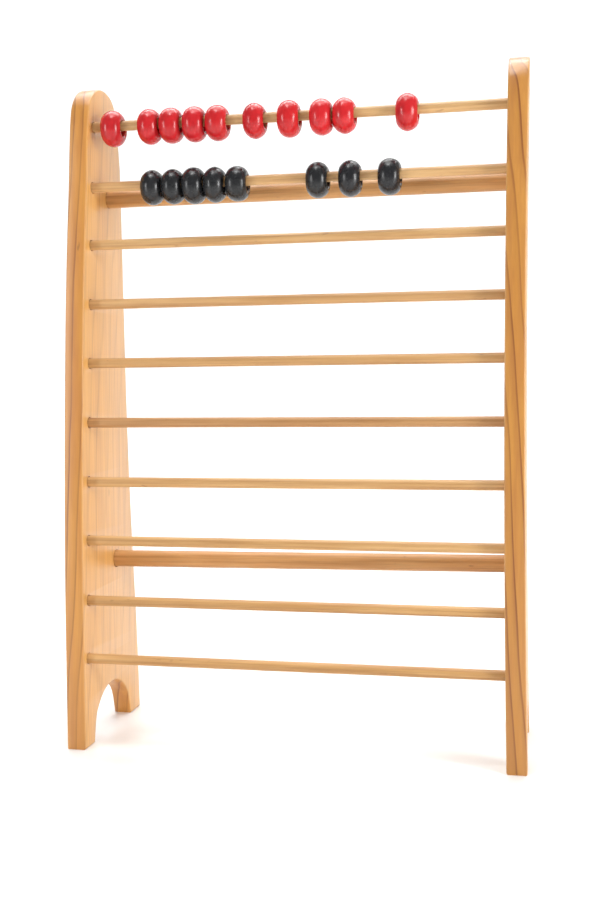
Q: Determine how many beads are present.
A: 18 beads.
